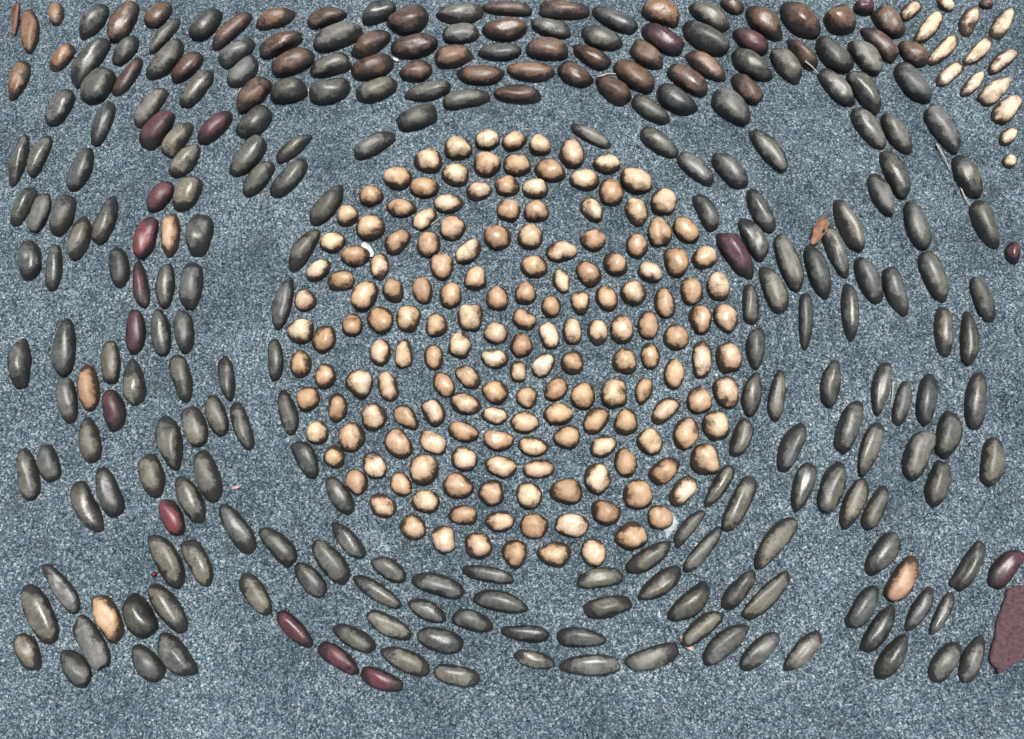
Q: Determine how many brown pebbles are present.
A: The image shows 45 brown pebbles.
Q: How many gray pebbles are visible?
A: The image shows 200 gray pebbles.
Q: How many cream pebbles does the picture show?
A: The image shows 189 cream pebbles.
